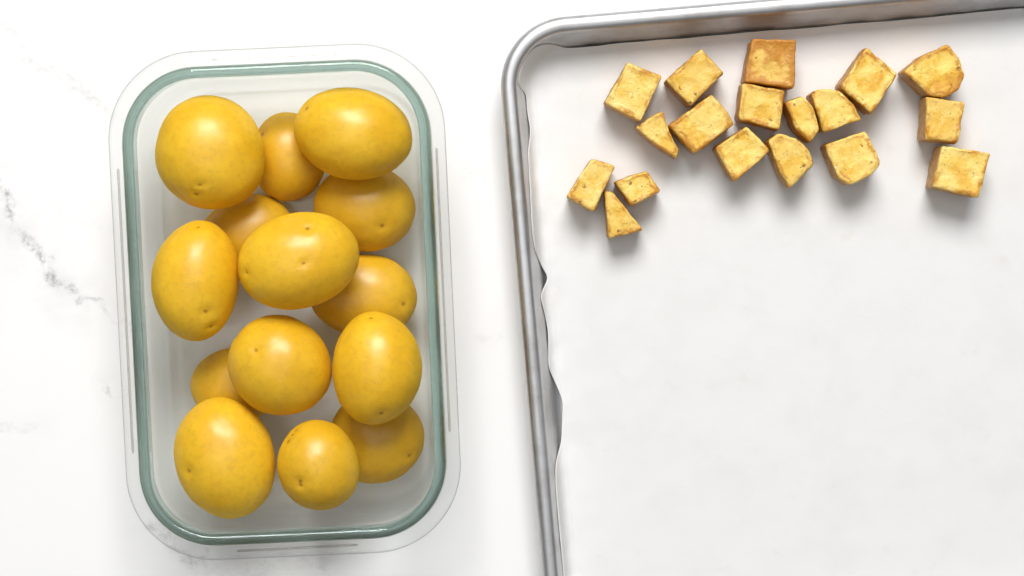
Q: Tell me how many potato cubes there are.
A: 18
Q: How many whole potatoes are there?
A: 14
